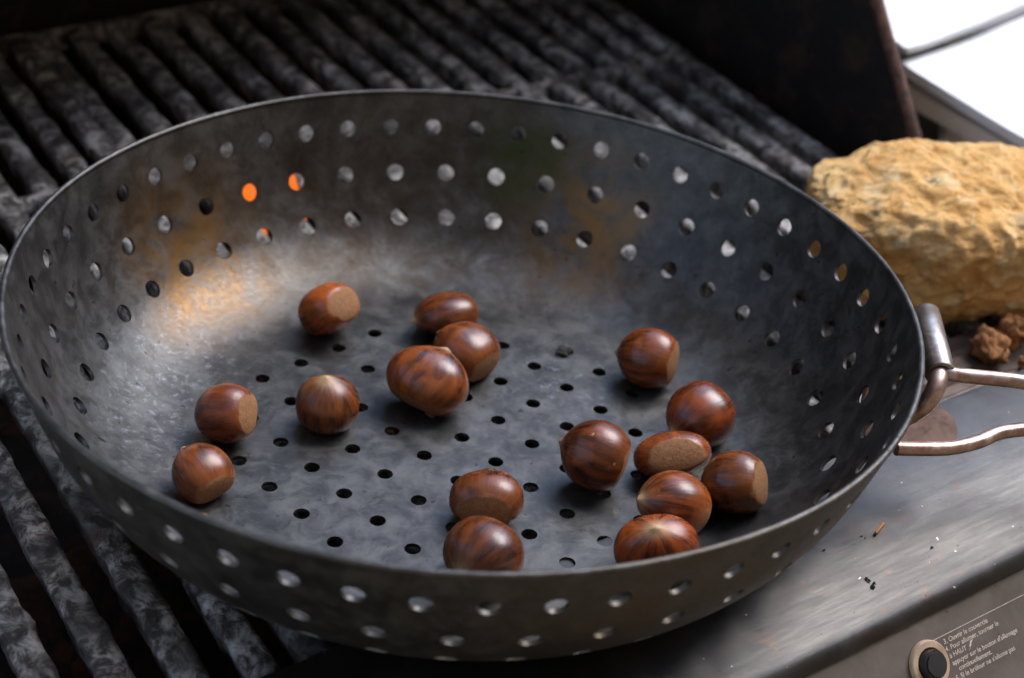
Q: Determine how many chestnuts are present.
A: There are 16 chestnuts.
